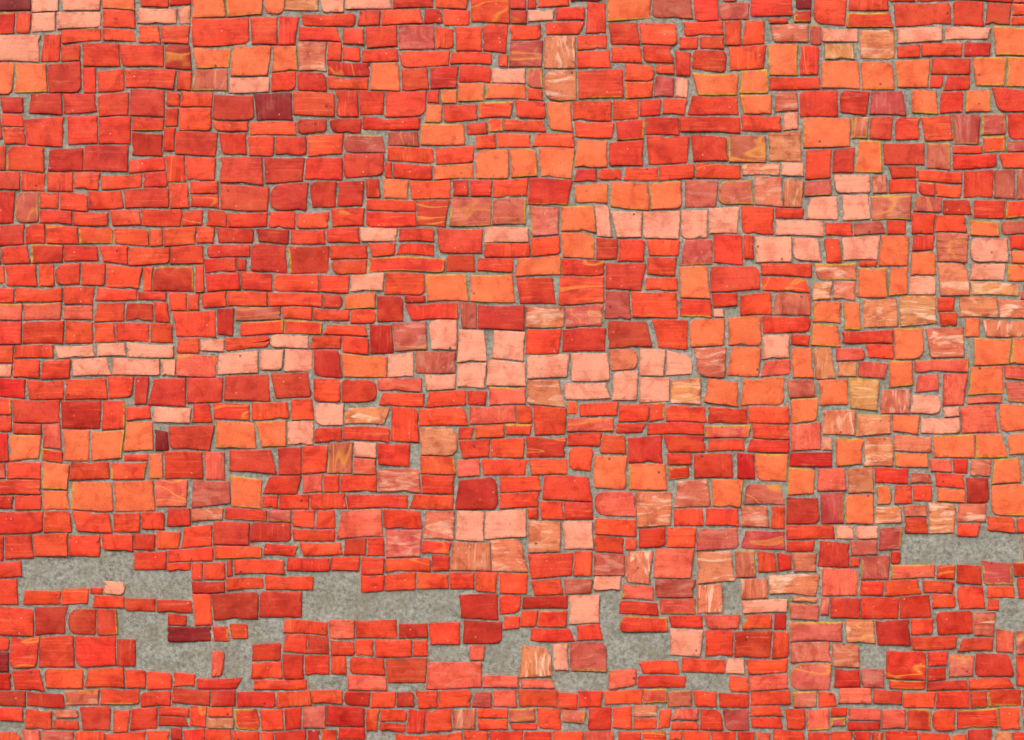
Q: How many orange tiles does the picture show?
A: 101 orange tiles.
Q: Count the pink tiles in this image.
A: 84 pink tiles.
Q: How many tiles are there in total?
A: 185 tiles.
